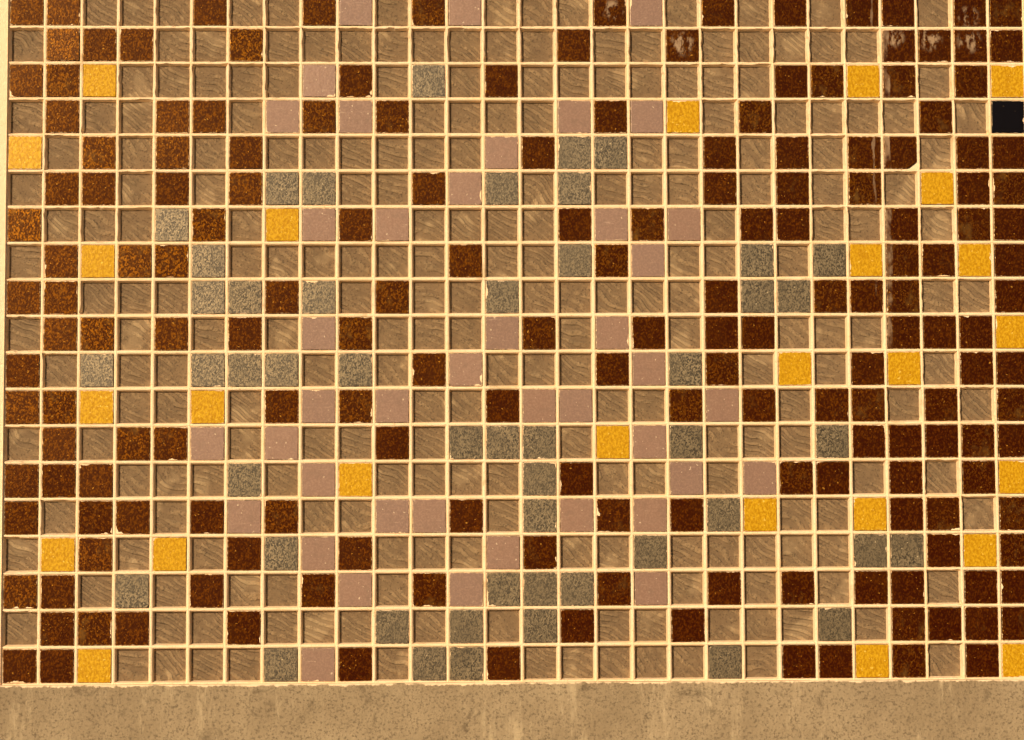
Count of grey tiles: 49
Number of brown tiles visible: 179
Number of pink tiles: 42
